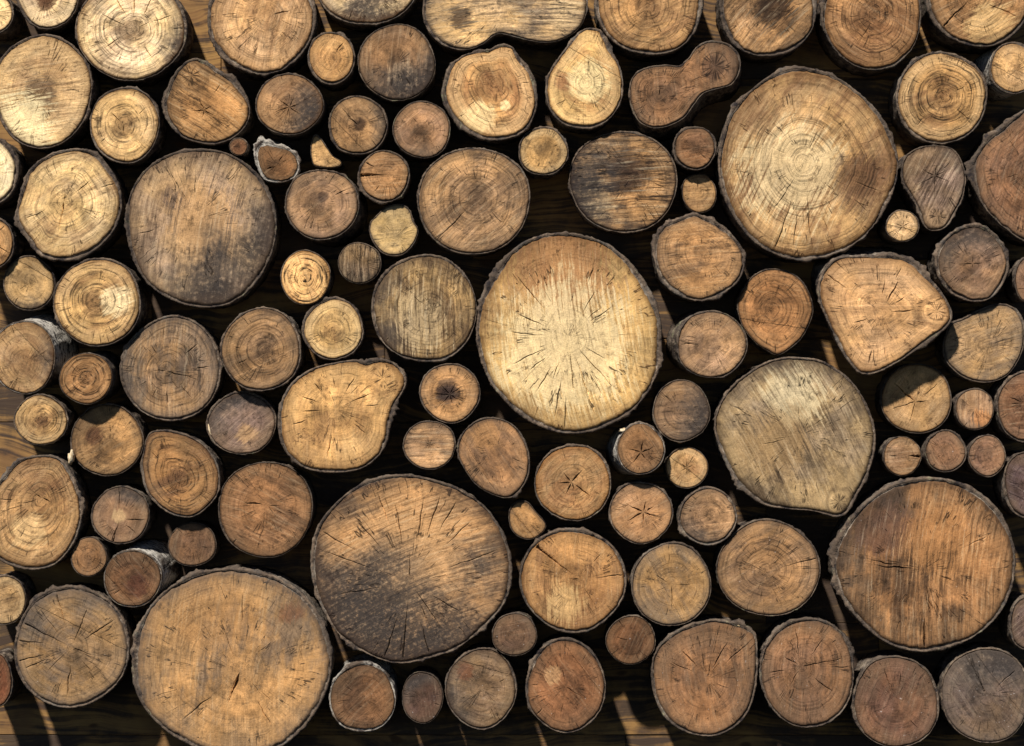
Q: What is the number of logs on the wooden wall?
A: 109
